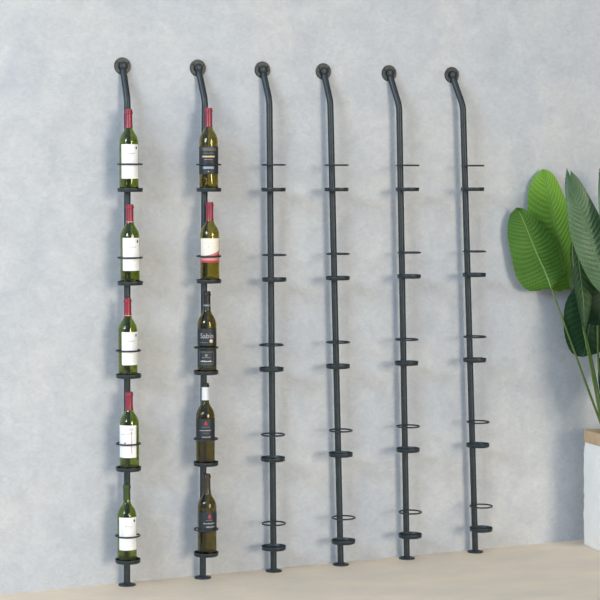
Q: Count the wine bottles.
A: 10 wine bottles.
